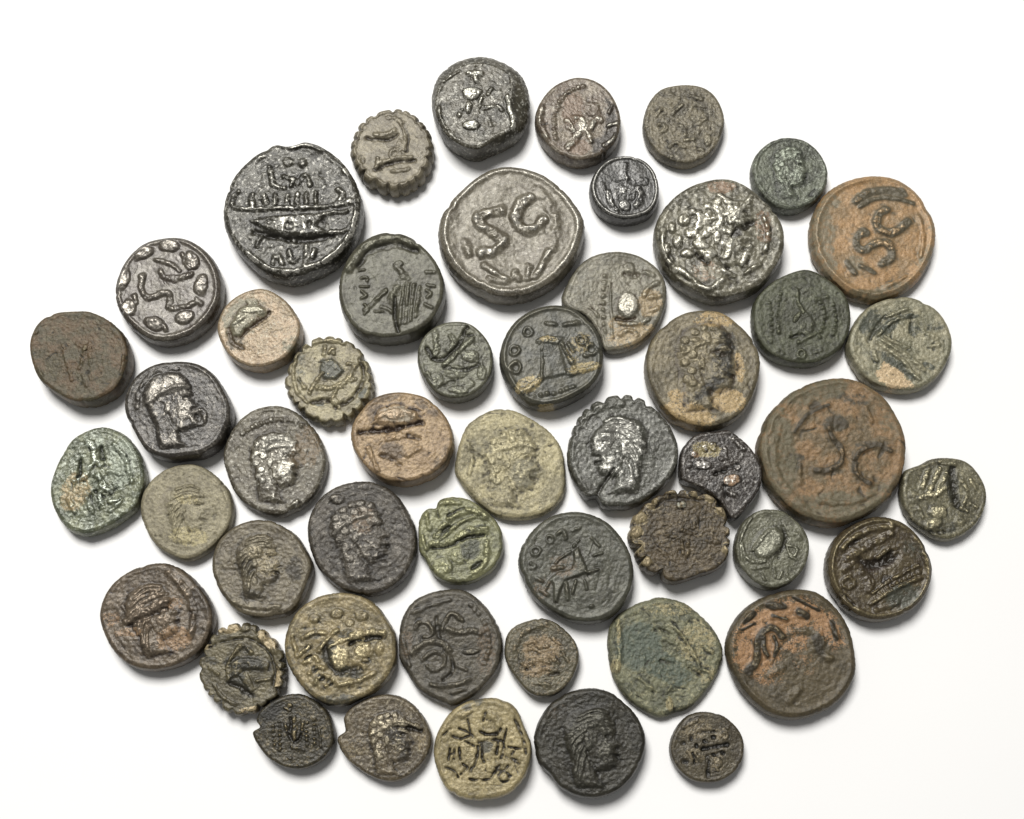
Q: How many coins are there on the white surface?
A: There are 50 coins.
